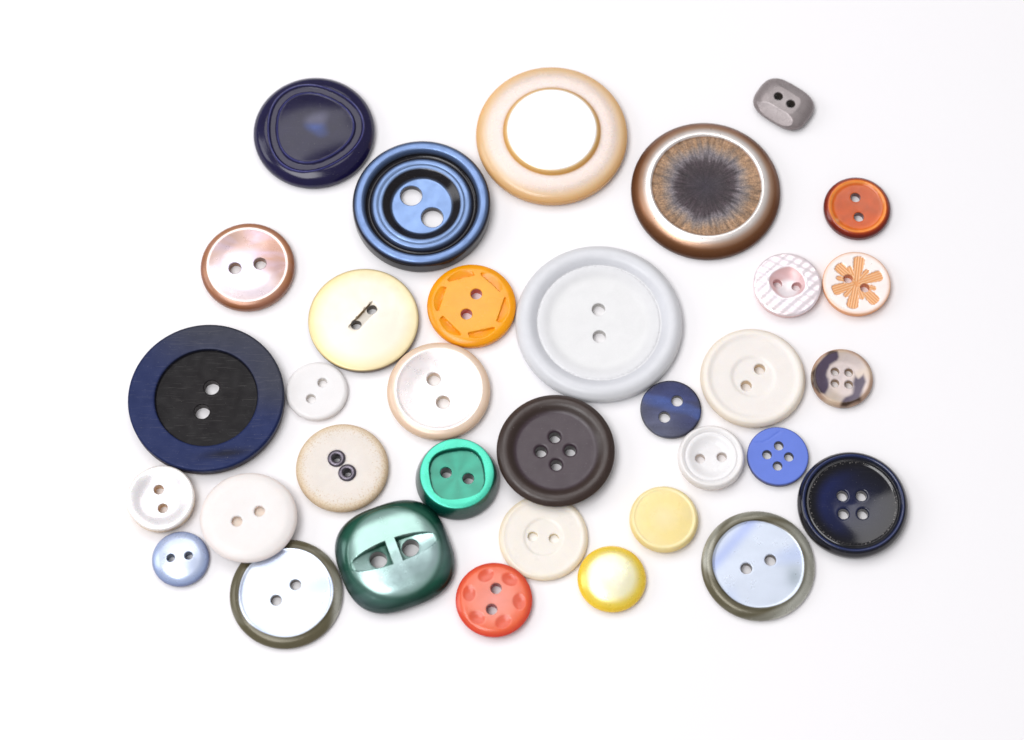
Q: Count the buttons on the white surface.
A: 34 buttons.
